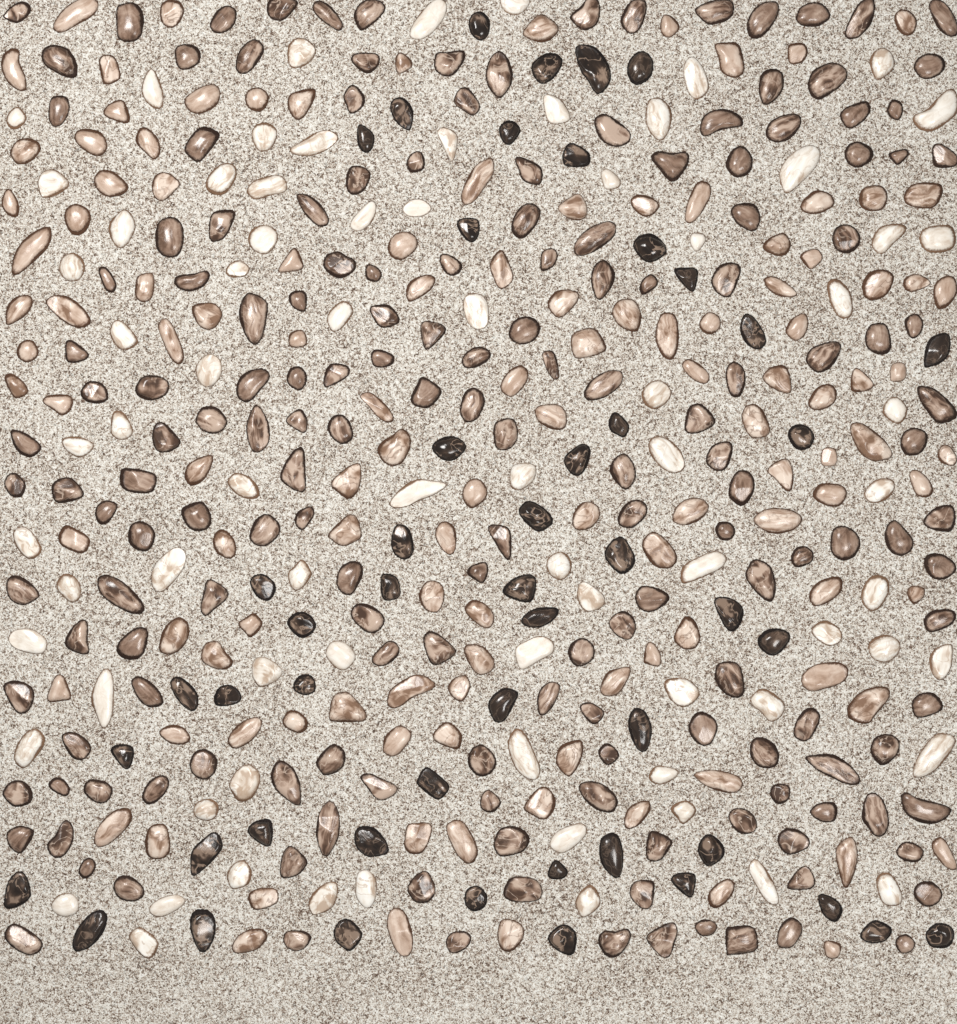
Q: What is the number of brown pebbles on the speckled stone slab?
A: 174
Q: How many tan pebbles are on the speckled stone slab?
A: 119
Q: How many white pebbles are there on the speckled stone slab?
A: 76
